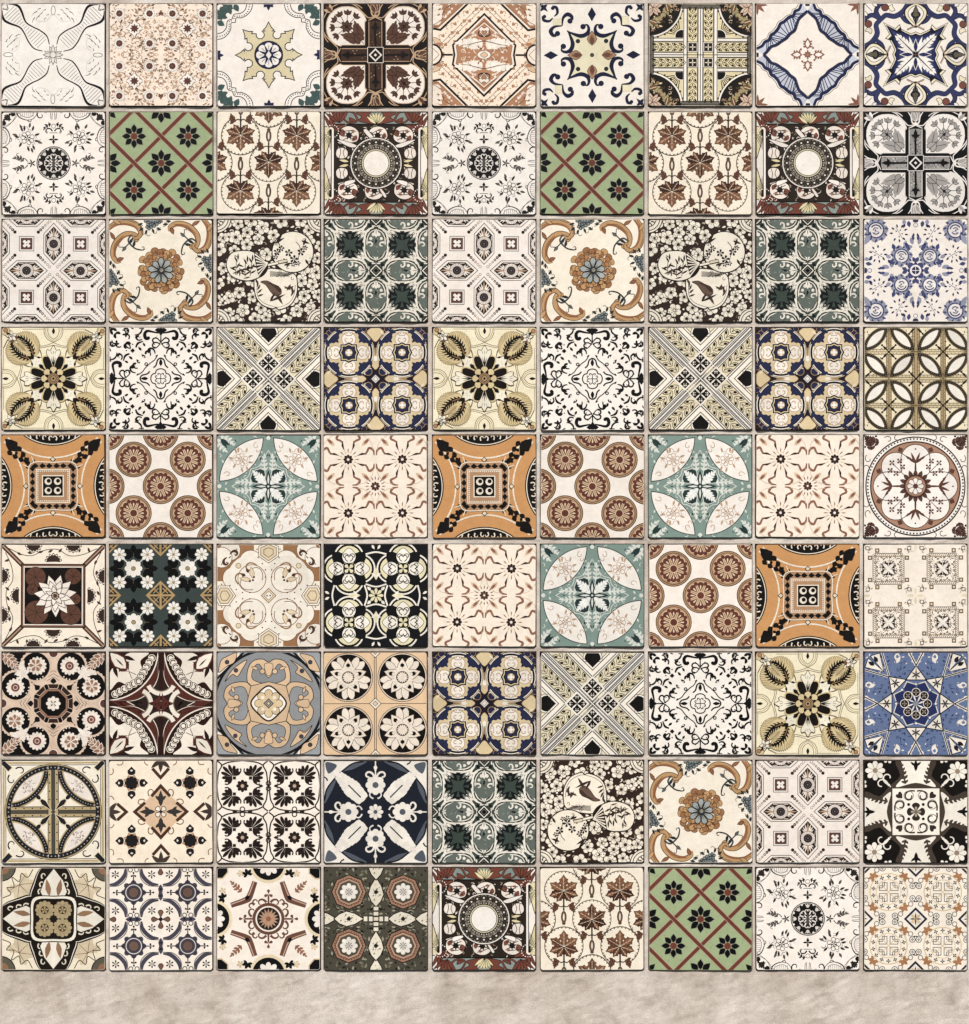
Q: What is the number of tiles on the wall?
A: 81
